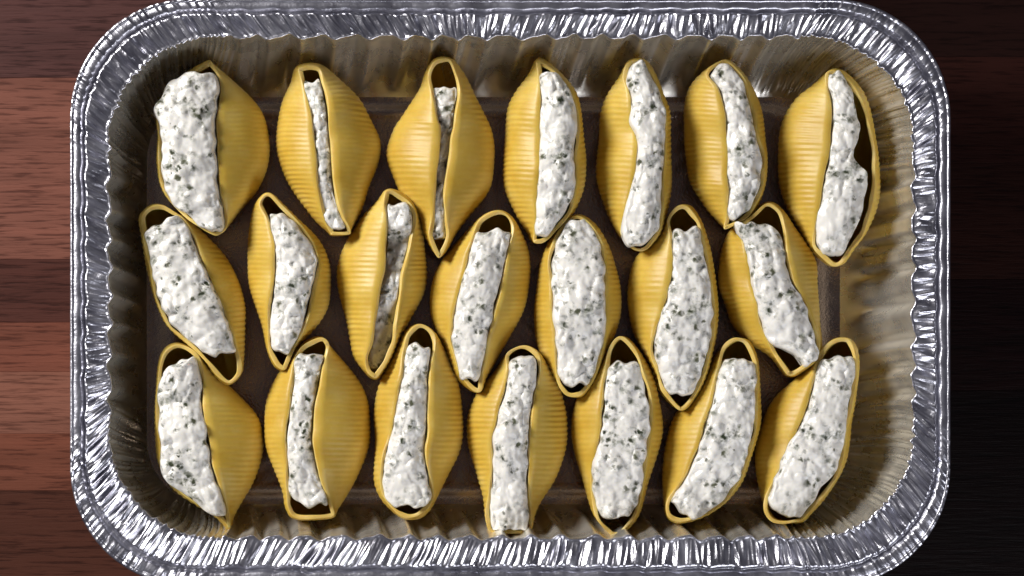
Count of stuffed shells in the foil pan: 21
